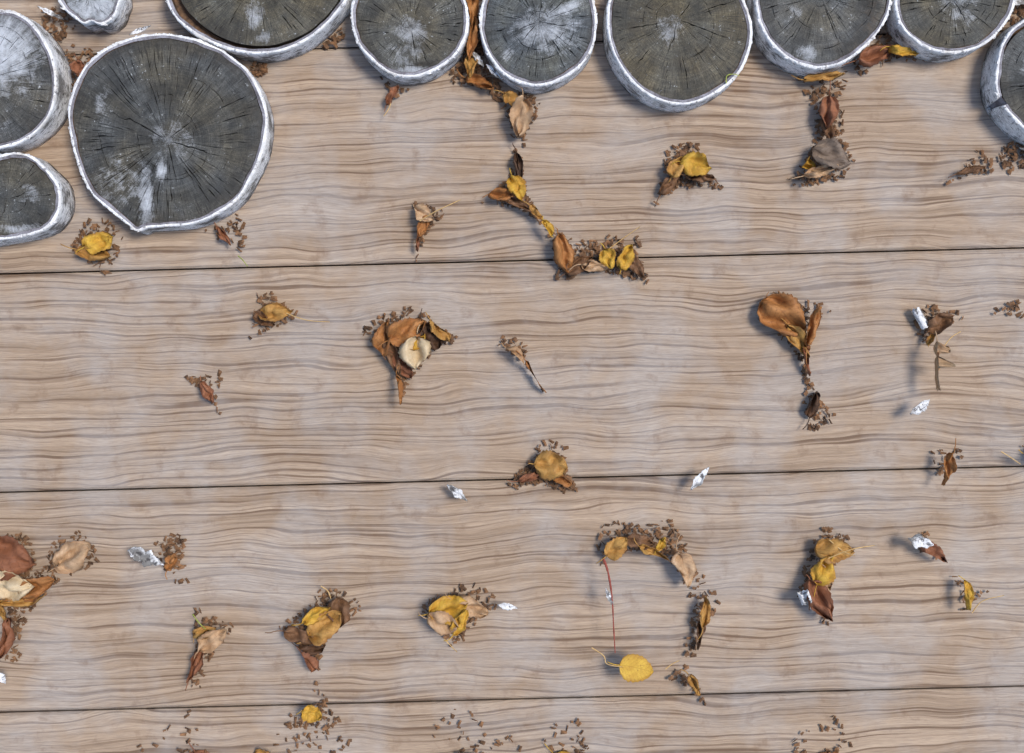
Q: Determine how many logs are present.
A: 11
